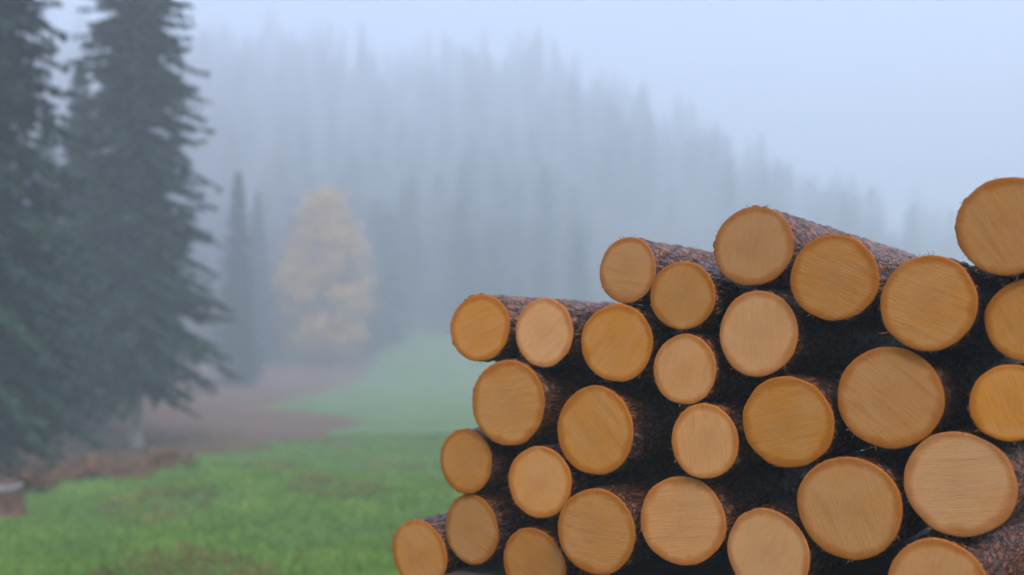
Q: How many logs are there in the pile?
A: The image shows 29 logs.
